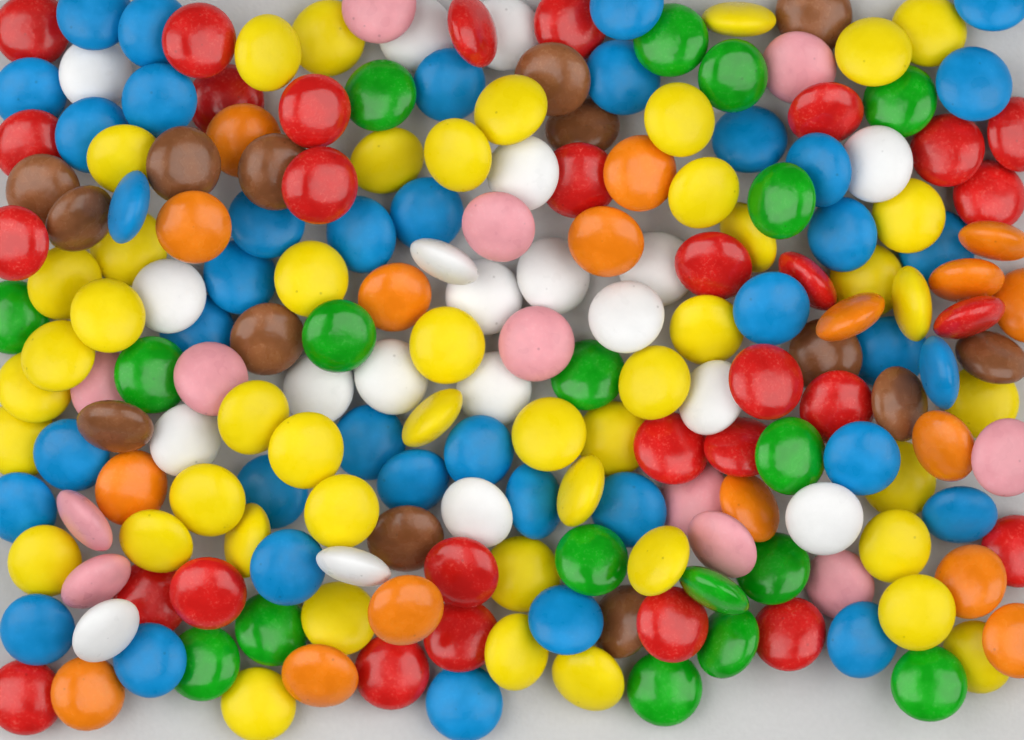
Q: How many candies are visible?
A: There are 197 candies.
